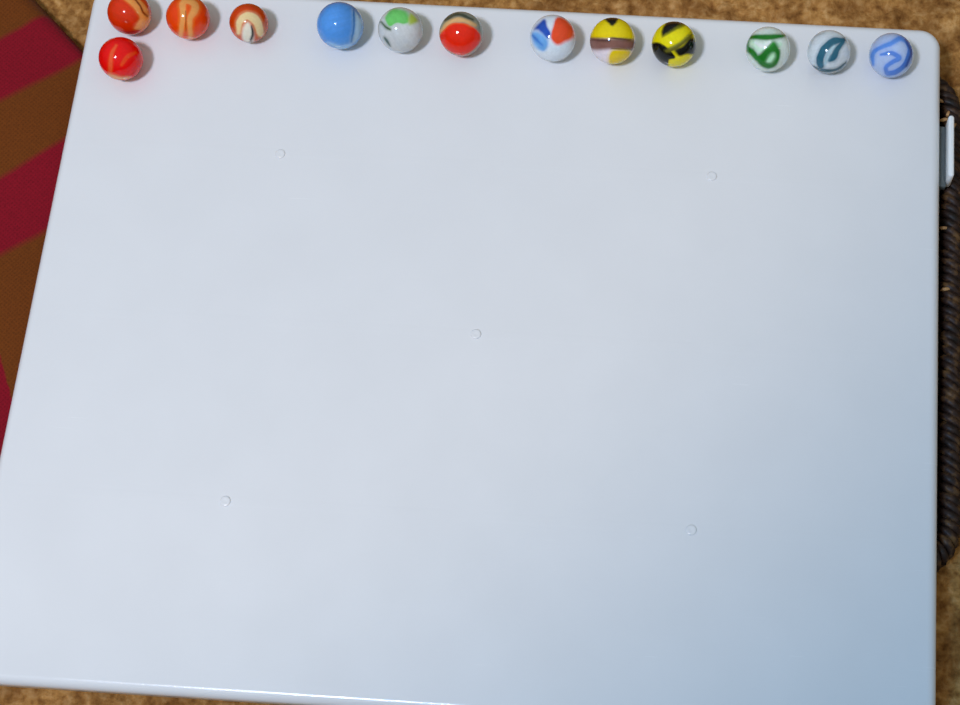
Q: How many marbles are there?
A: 13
